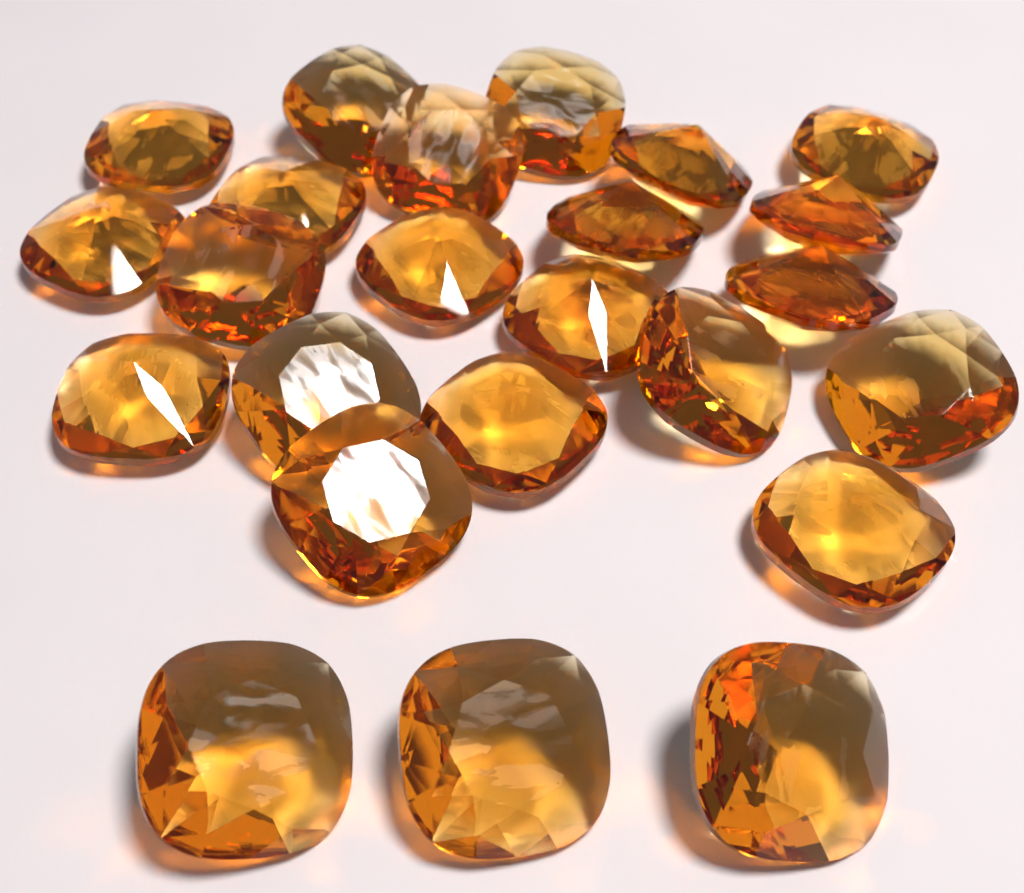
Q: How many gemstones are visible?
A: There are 24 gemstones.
